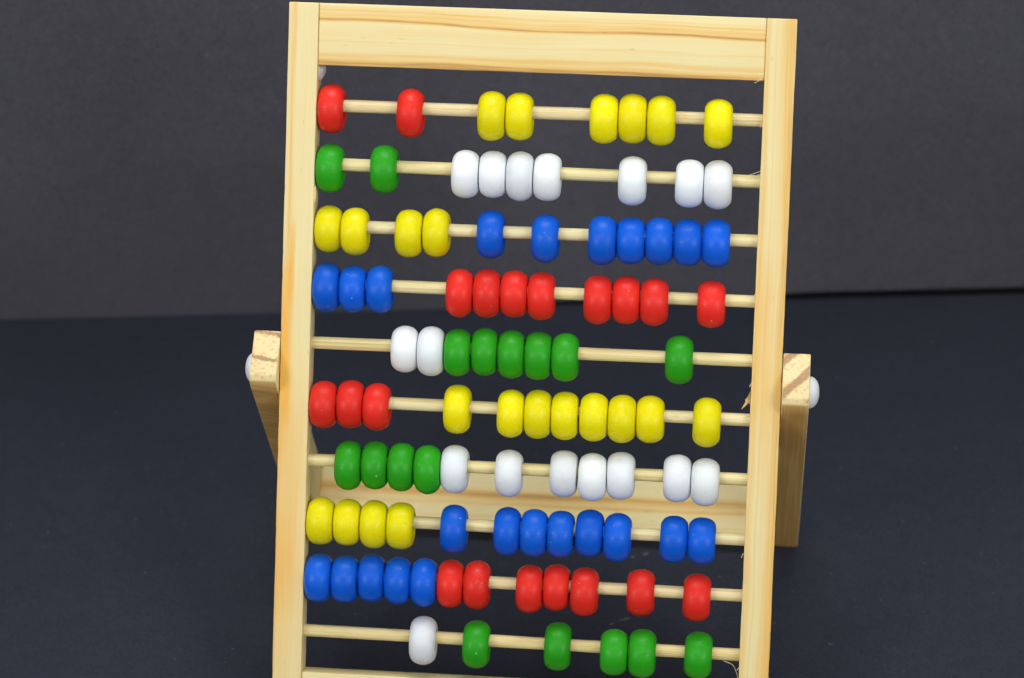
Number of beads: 99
